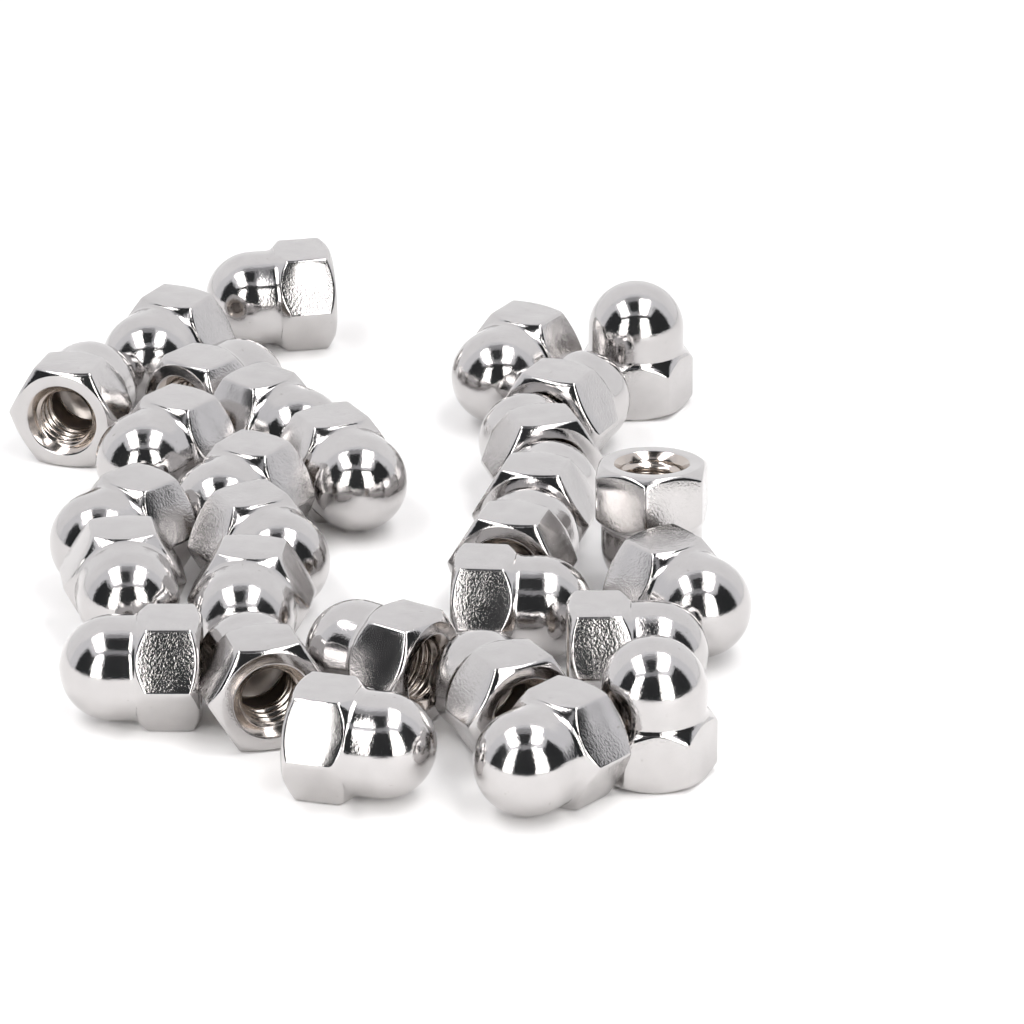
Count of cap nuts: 29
